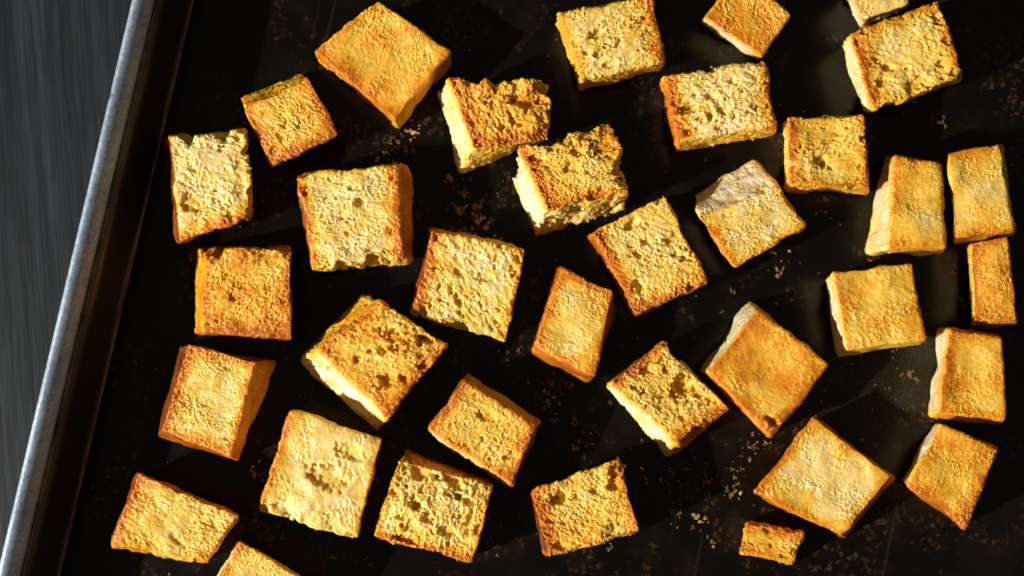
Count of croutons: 35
